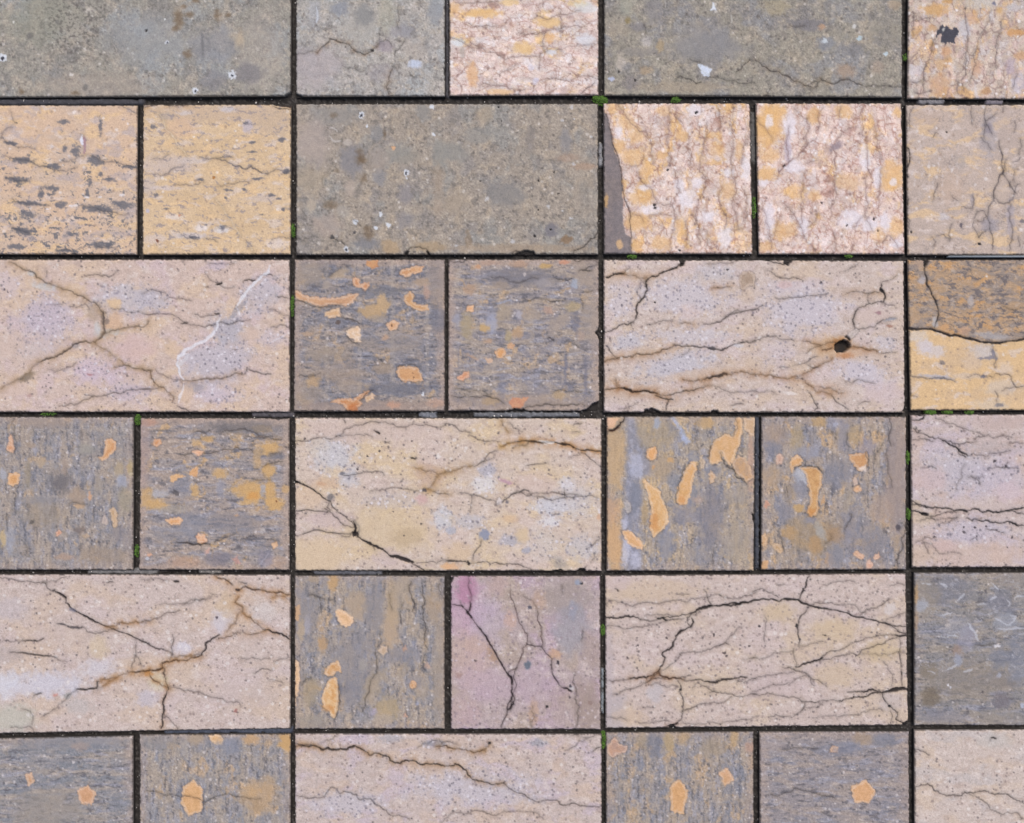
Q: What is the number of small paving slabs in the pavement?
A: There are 24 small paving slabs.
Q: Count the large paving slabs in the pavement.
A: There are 9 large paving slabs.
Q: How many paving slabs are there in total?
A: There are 33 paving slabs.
